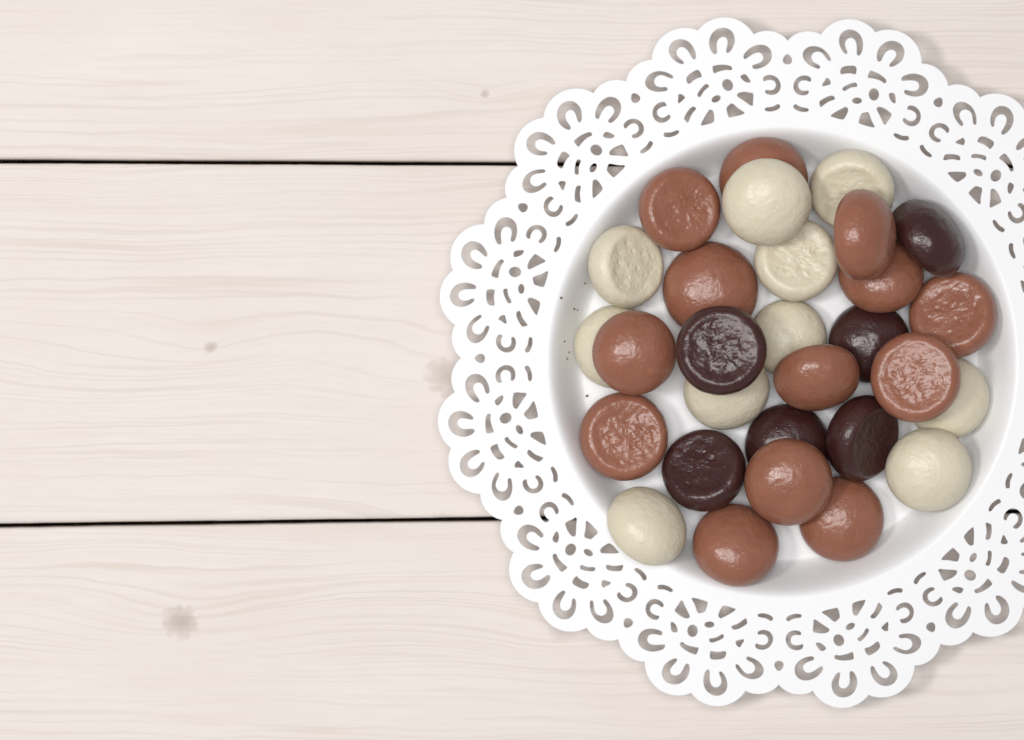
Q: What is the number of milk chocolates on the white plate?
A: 13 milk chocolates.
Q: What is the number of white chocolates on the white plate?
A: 10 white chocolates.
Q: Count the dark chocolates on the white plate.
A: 6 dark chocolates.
